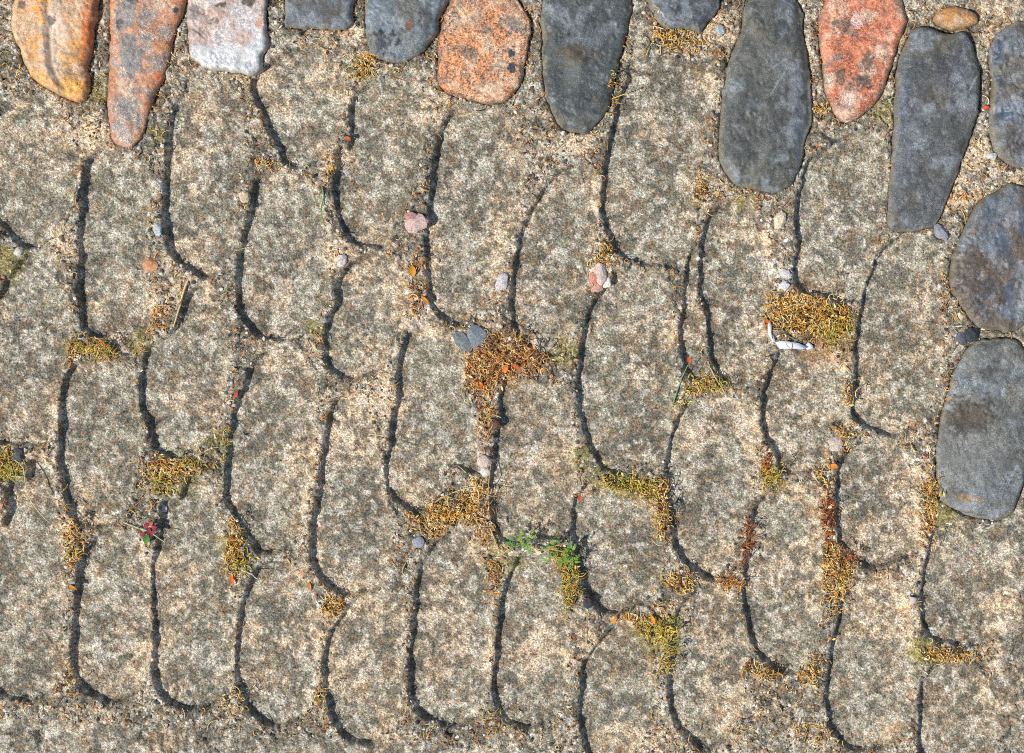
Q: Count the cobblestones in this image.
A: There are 15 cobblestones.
